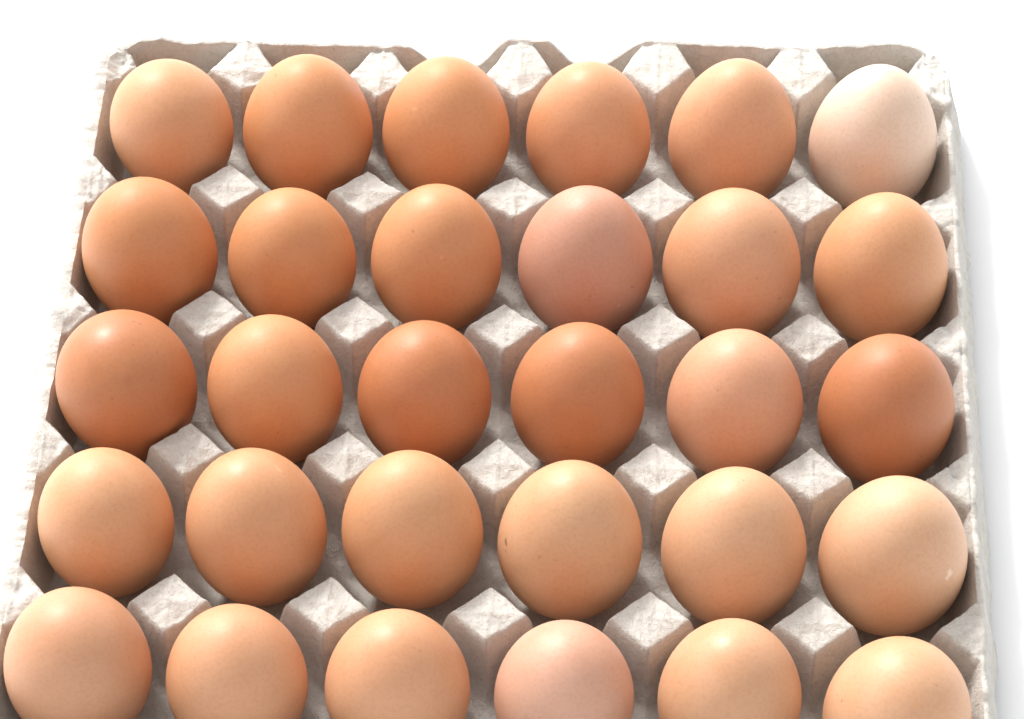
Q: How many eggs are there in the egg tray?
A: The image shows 30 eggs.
